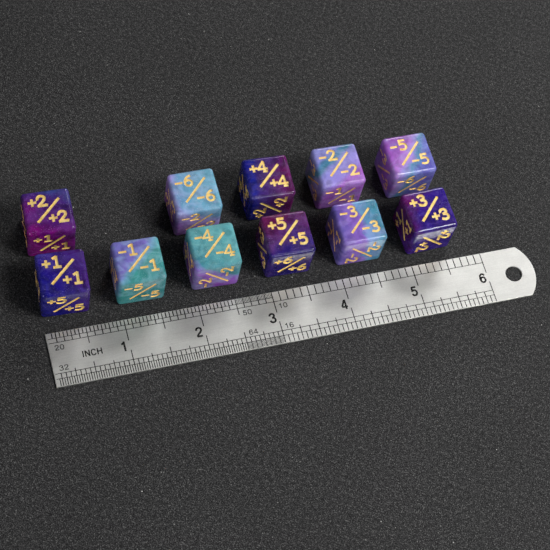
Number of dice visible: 11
